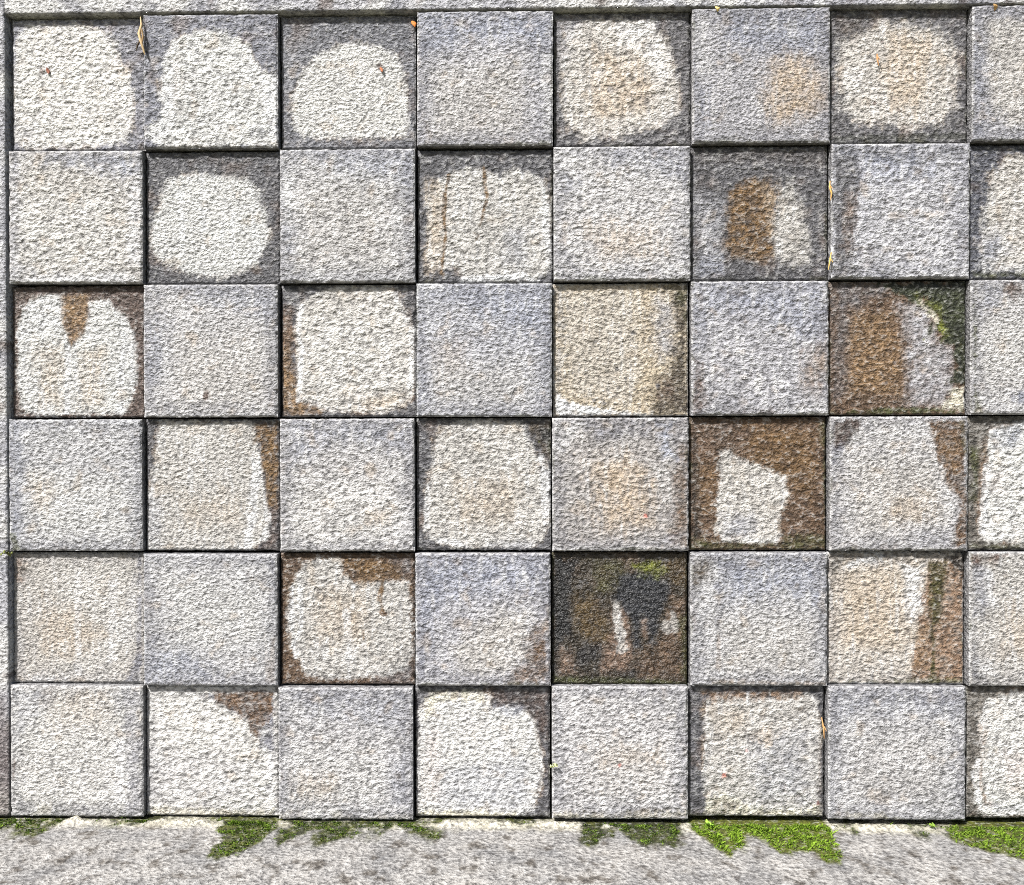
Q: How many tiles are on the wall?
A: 48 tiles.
